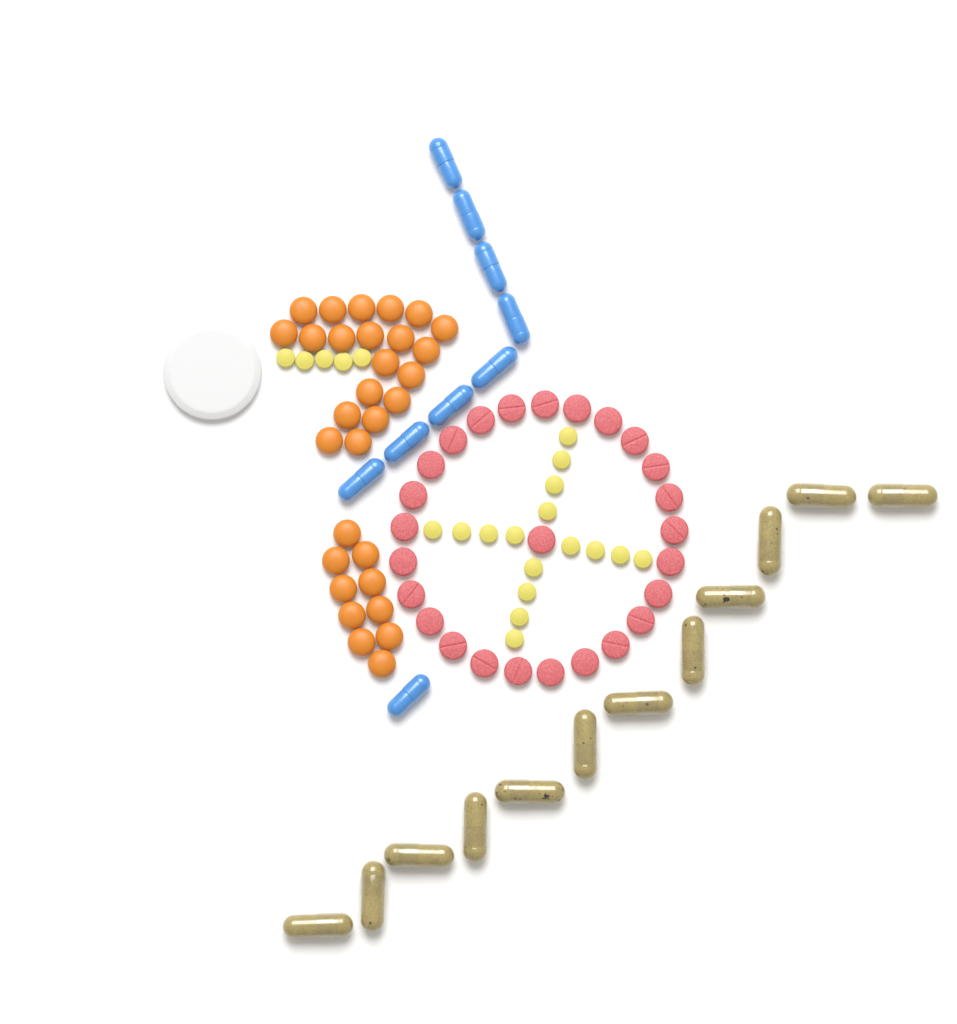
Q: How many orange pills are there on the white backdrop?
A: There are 30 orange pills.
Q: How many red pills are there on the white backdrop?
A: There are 26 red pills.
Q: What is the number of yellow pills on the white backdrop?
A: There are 21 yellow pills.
